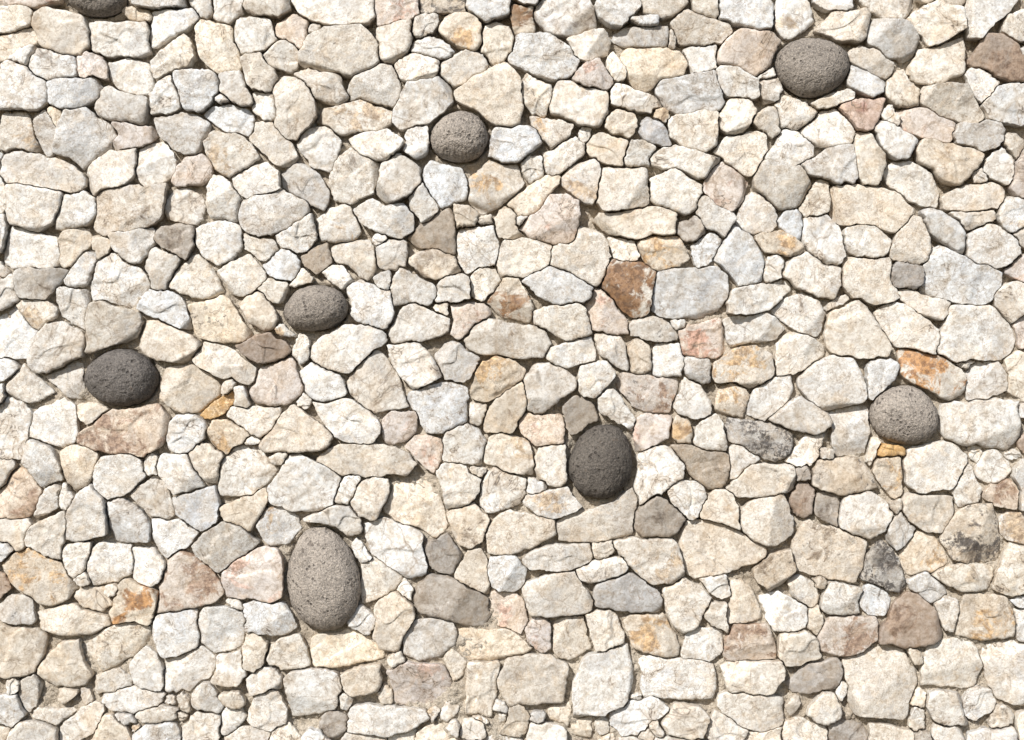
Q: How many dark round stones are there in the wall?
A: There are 8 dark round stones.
